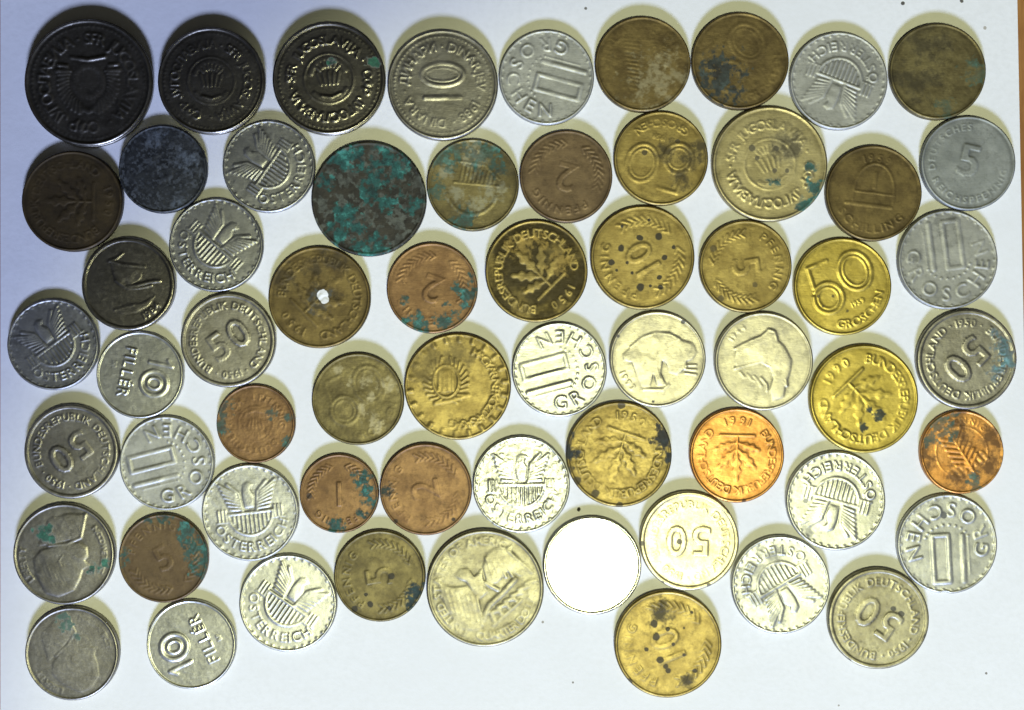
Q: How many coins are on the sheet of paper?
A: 62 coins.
